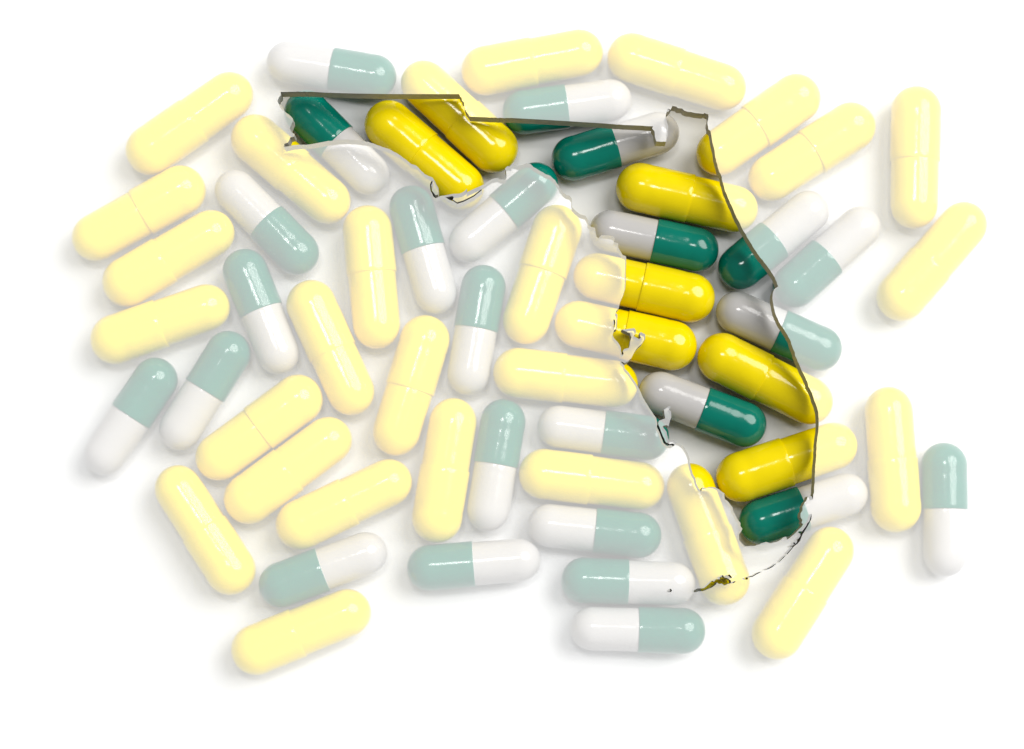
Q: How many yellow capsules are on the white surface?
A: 33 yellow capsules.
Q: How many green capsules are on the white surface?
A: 25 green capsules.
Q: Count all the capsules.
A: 58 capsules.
